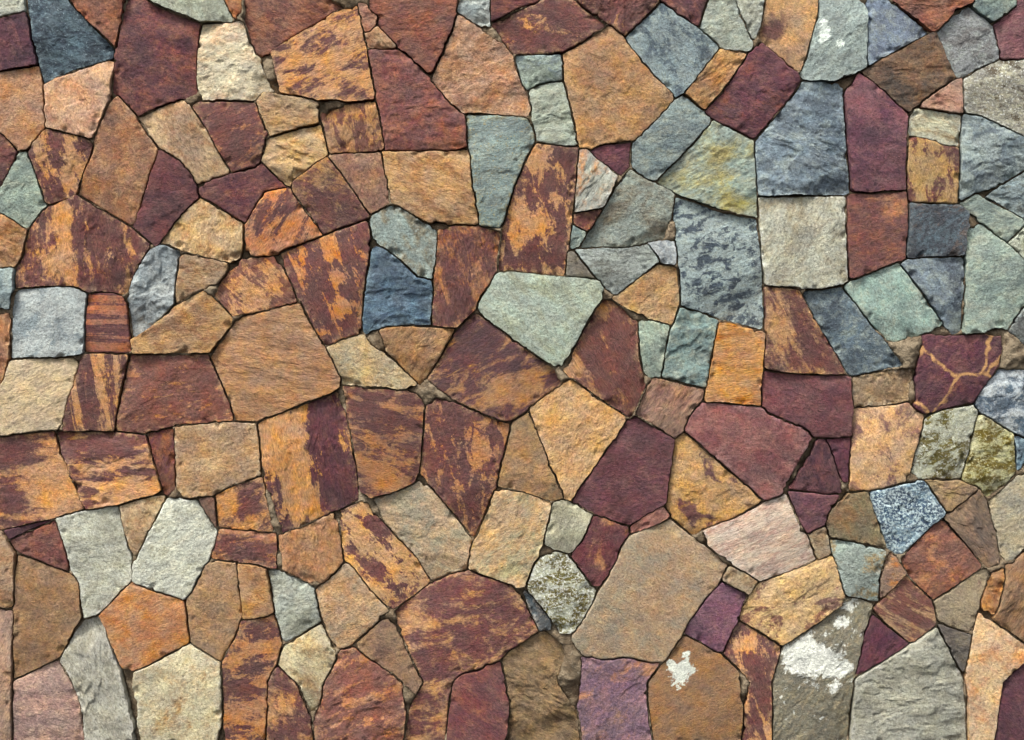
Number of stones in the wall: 200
